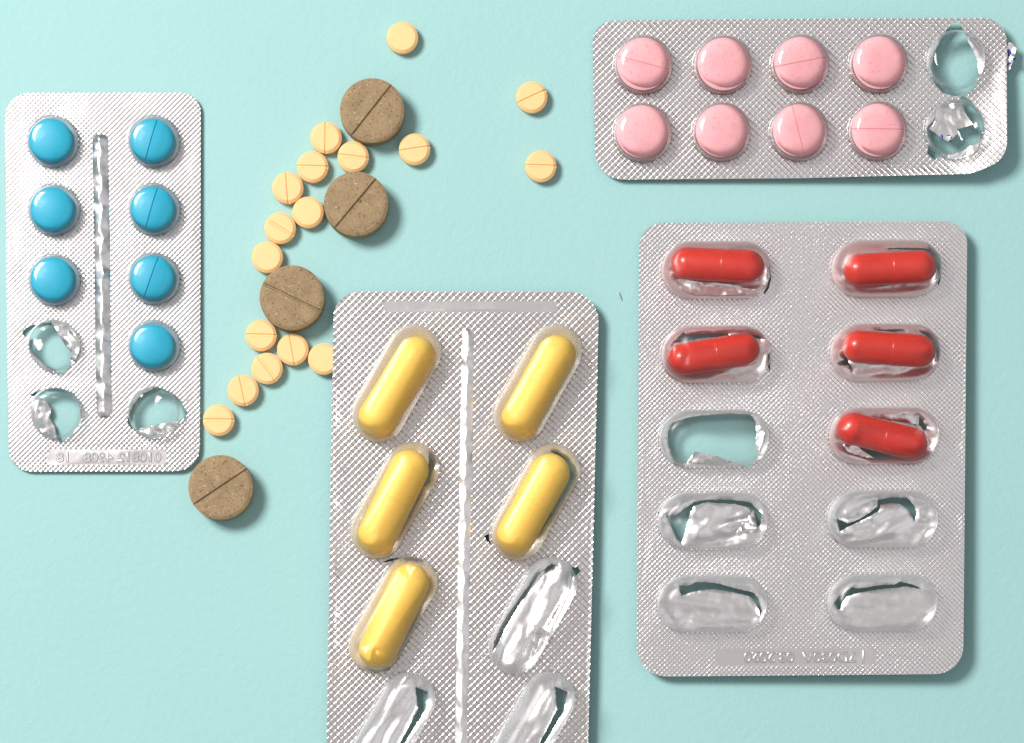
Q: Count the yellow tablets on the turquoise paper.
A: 17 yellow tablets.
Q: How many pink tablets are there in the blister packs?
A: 8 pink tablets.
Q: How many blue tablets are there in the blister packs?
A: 7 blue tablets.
